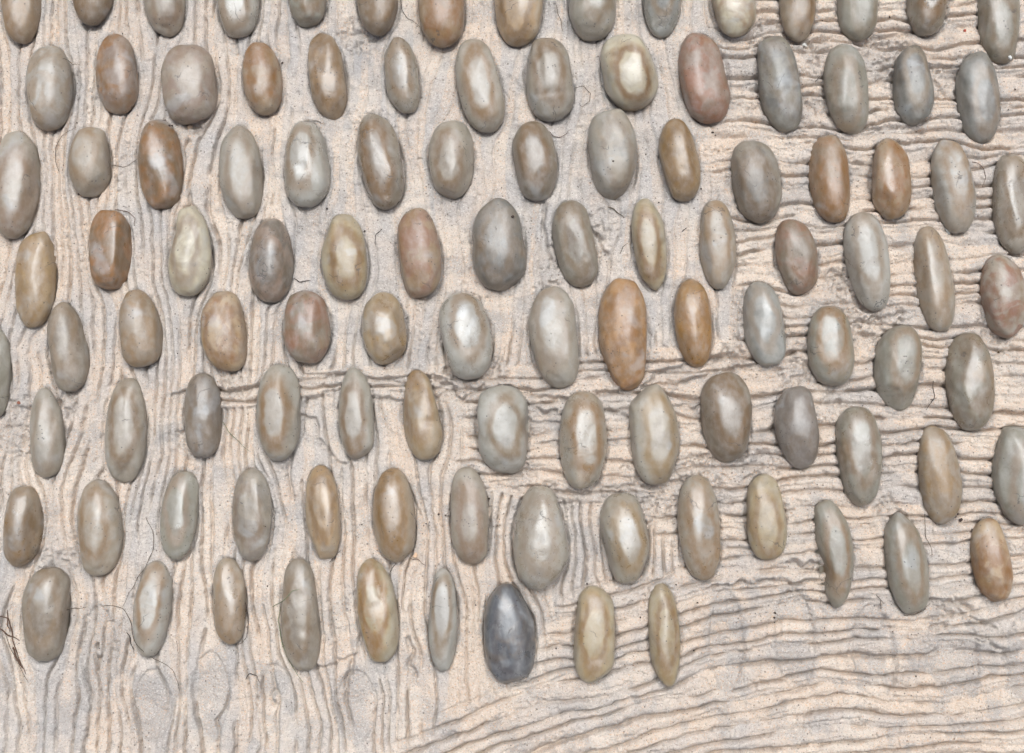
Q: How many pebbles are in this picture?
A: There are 109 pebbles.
